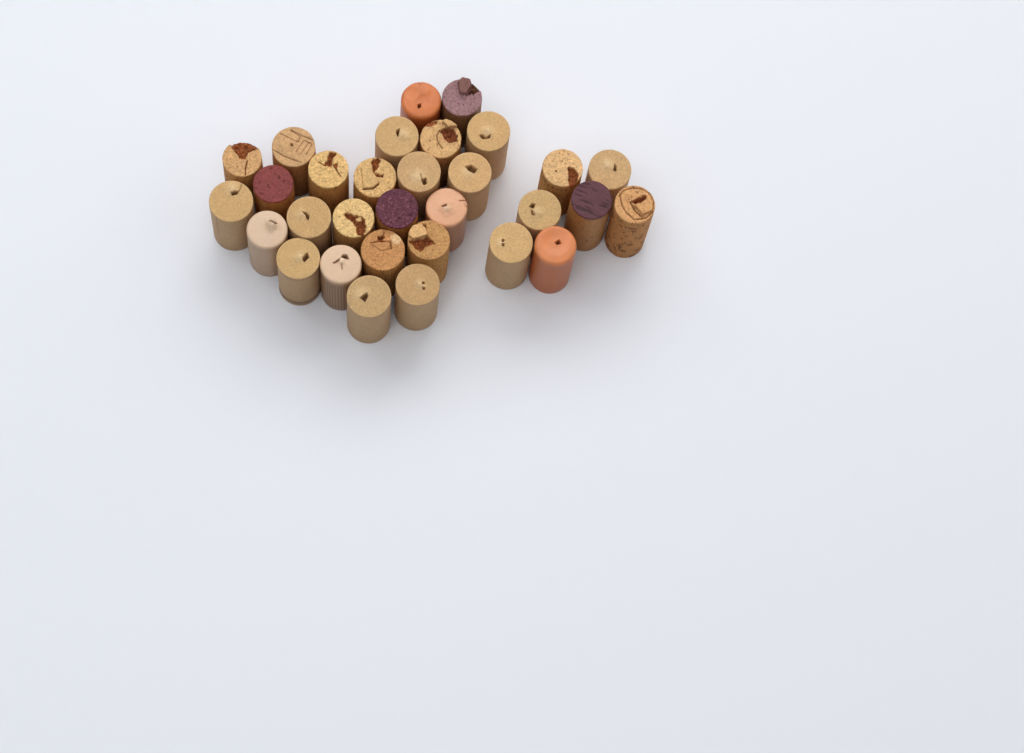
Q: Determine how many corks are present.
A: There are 31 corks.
